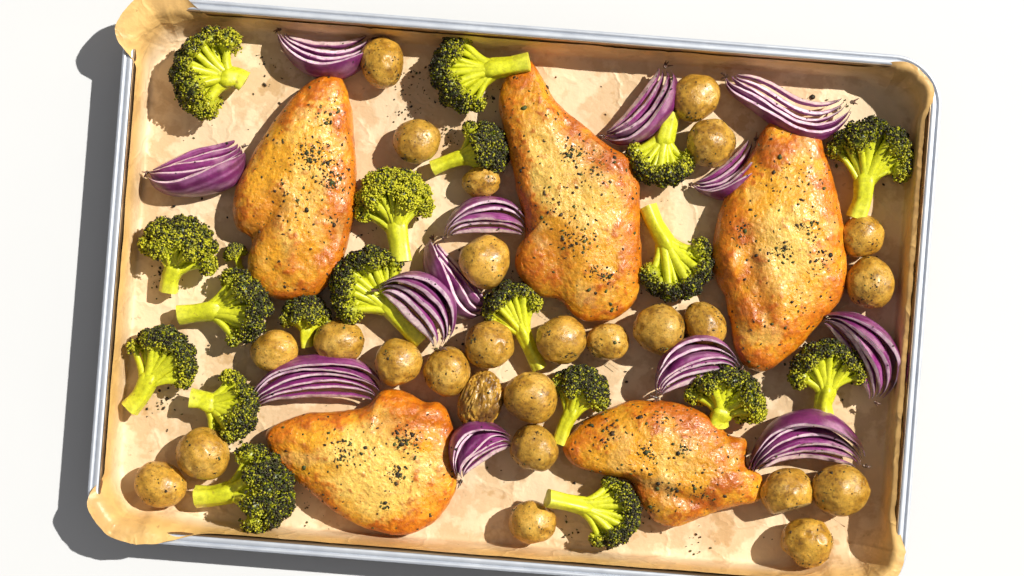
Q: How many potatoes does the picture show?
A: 26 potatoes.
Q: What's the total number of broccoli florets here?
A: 20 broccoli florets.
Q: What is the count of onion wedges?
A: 13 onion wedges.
